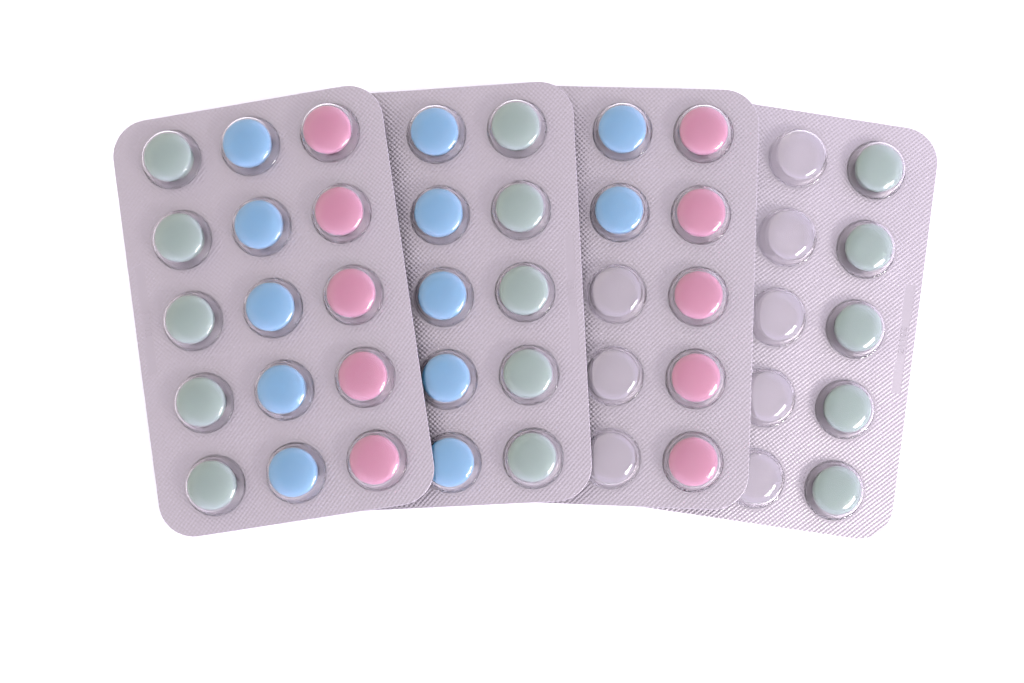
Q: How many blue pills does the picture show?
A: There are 12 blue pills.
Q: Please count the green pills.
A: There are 15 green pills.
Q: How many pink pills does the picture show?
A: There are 10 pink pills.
